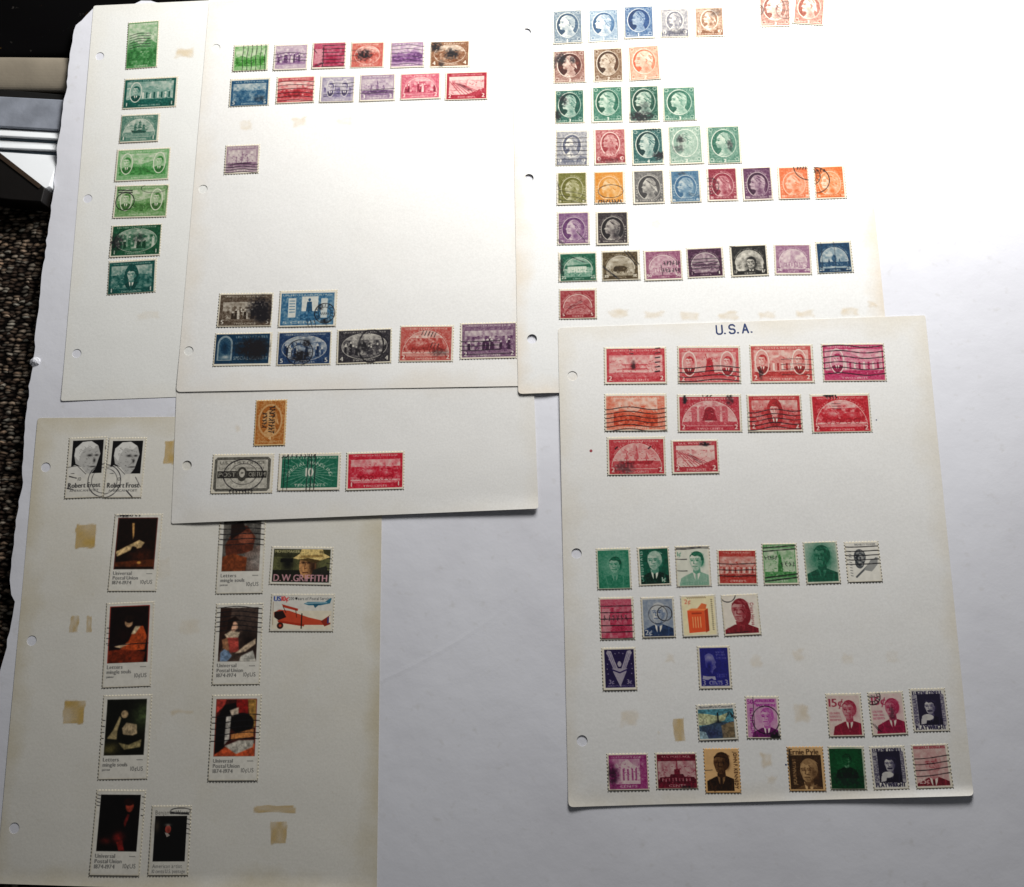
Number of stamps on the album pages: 115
